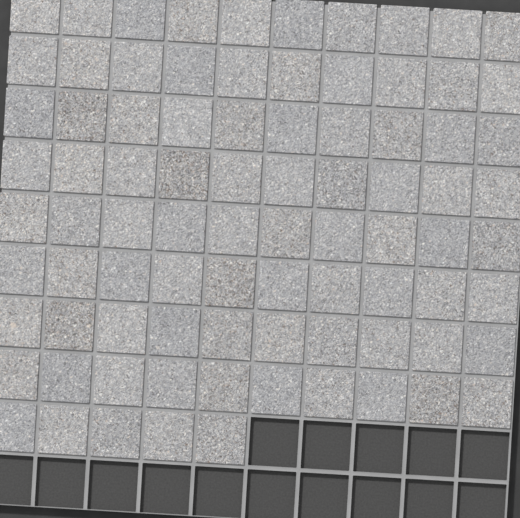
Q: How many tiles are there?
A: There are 85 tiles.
